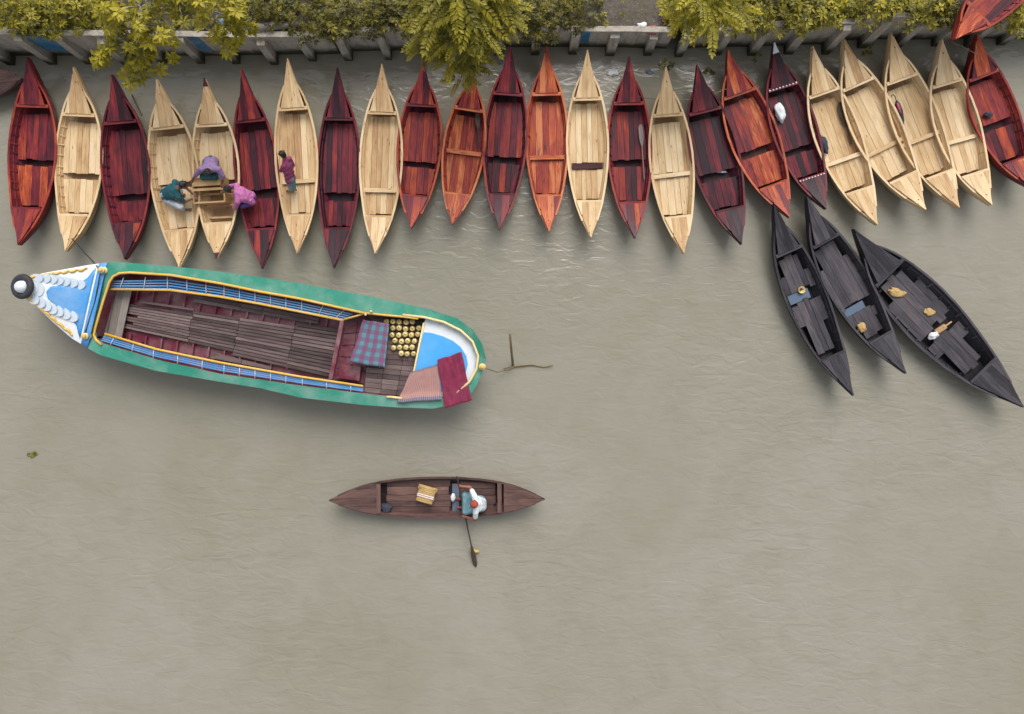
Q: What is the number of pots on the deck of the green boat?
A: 26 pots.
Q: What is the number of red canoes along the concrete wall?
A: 14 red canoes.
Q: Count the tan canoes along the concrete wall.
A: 11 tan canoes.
